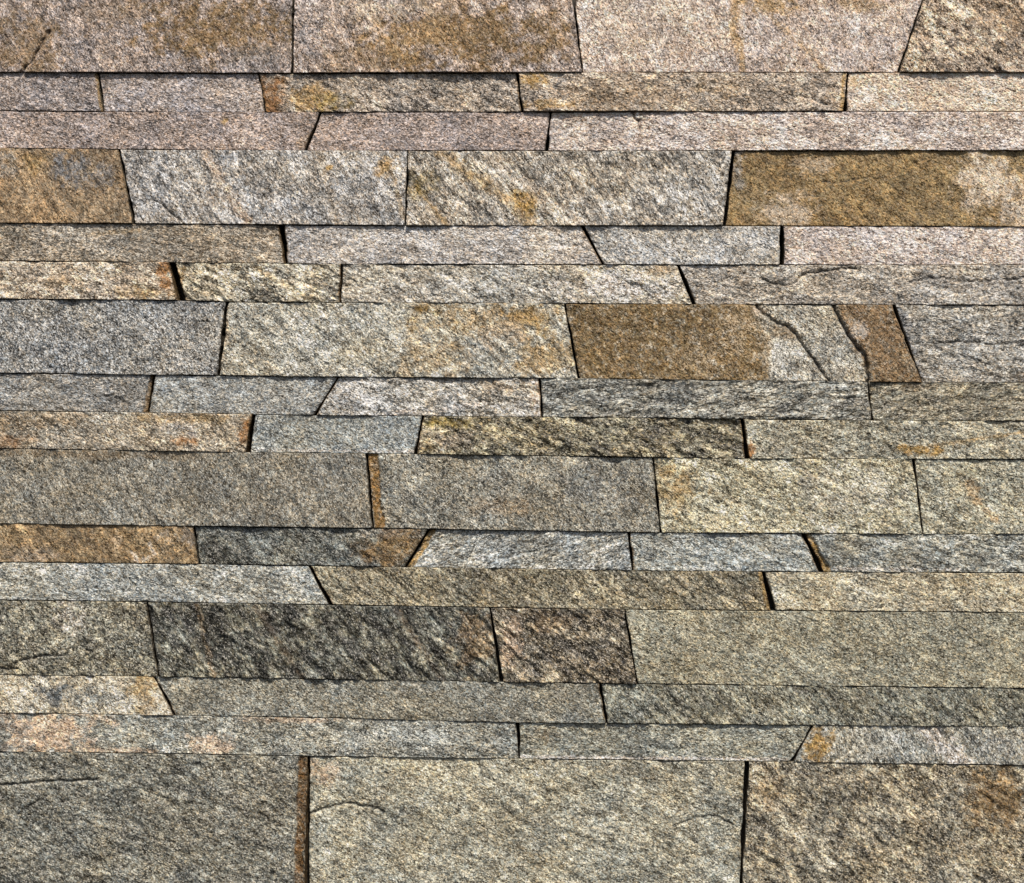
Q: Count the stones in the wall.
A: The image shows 62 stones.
